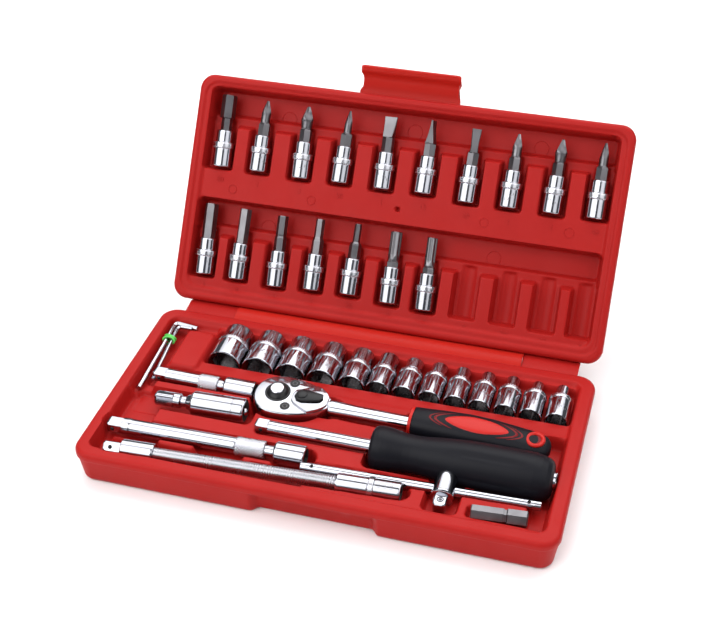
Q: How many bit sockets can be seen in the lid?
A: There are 17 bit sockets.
